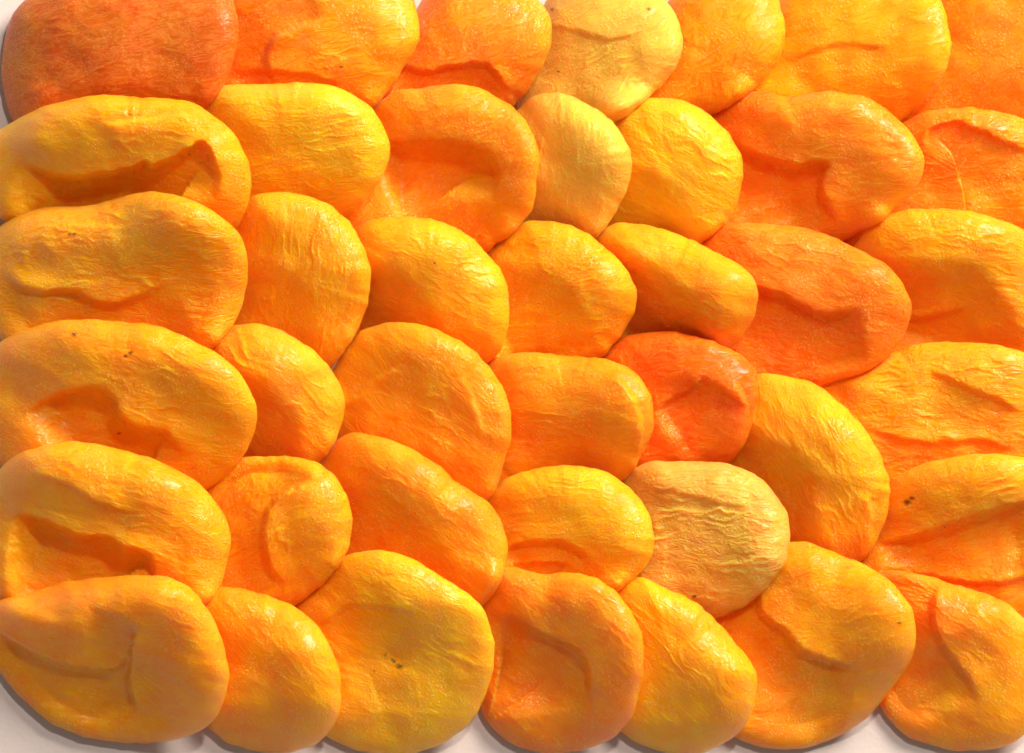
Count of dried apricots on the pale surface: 41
